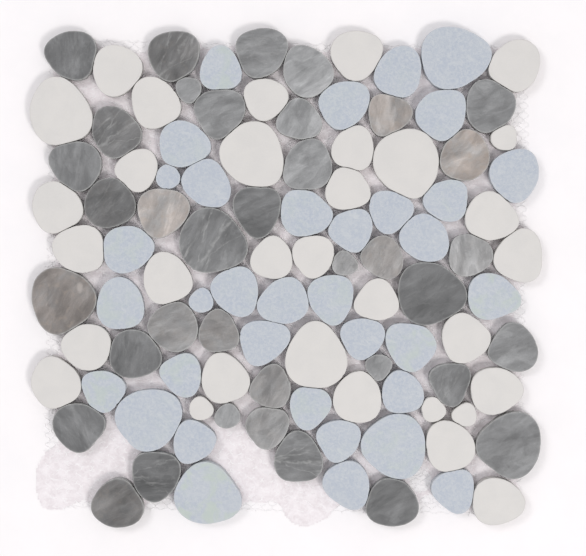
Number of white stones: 32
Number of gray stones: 37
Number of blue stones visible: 35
